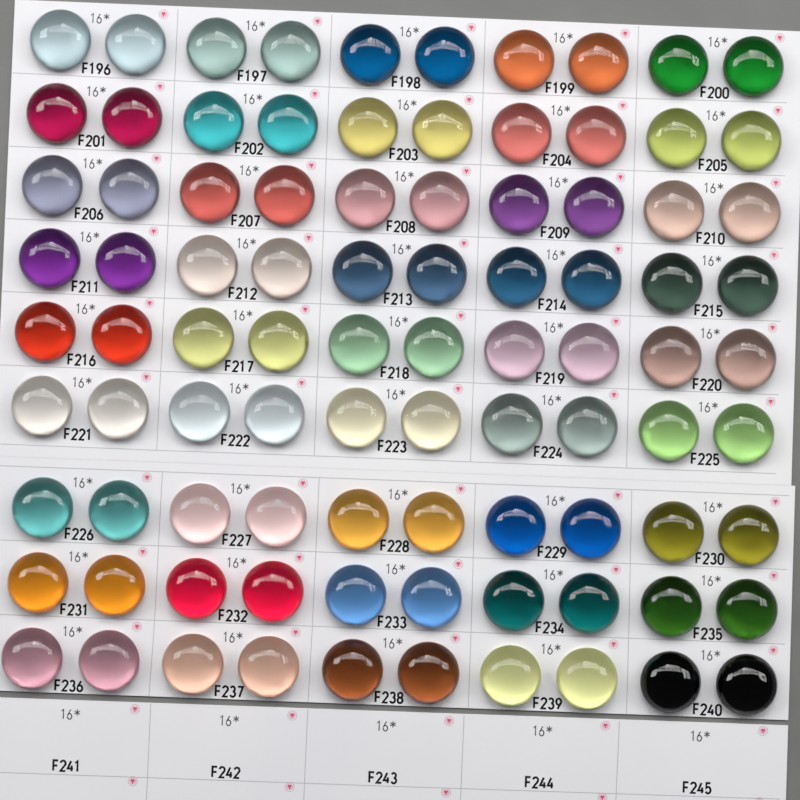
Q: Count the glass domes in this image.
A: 90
